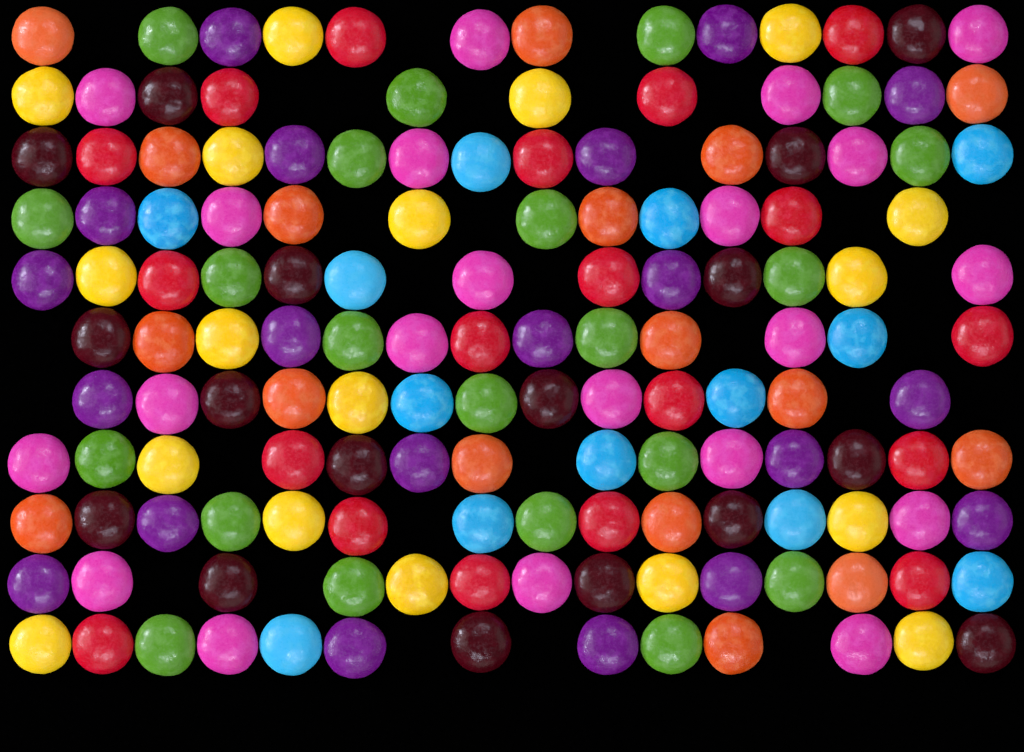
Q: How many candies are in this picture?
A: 146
